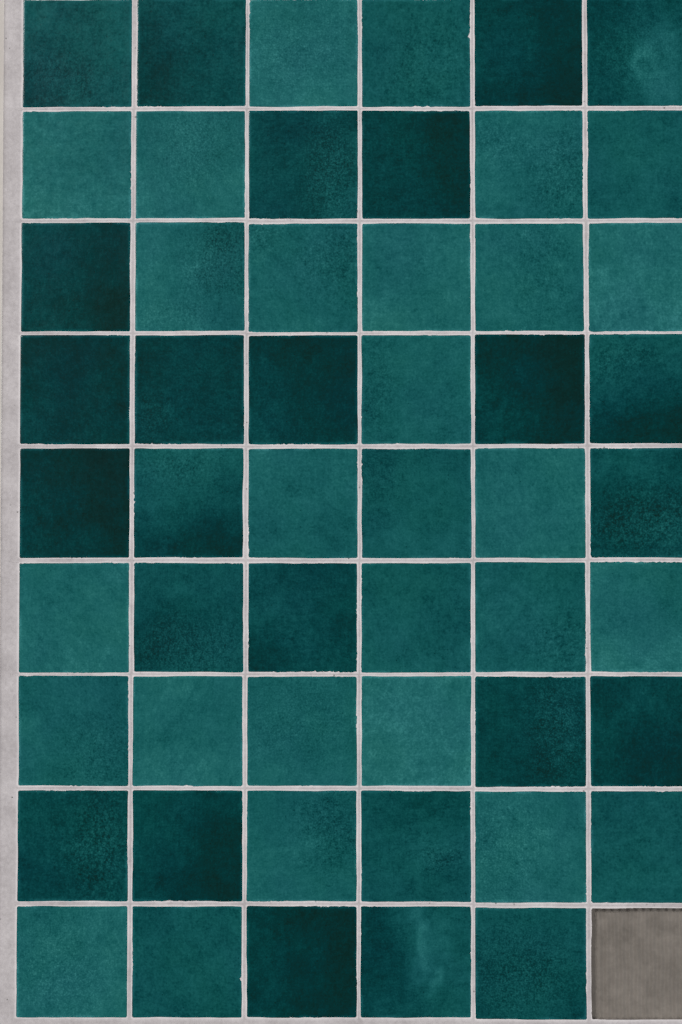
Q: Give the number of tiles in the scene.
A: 53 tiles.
